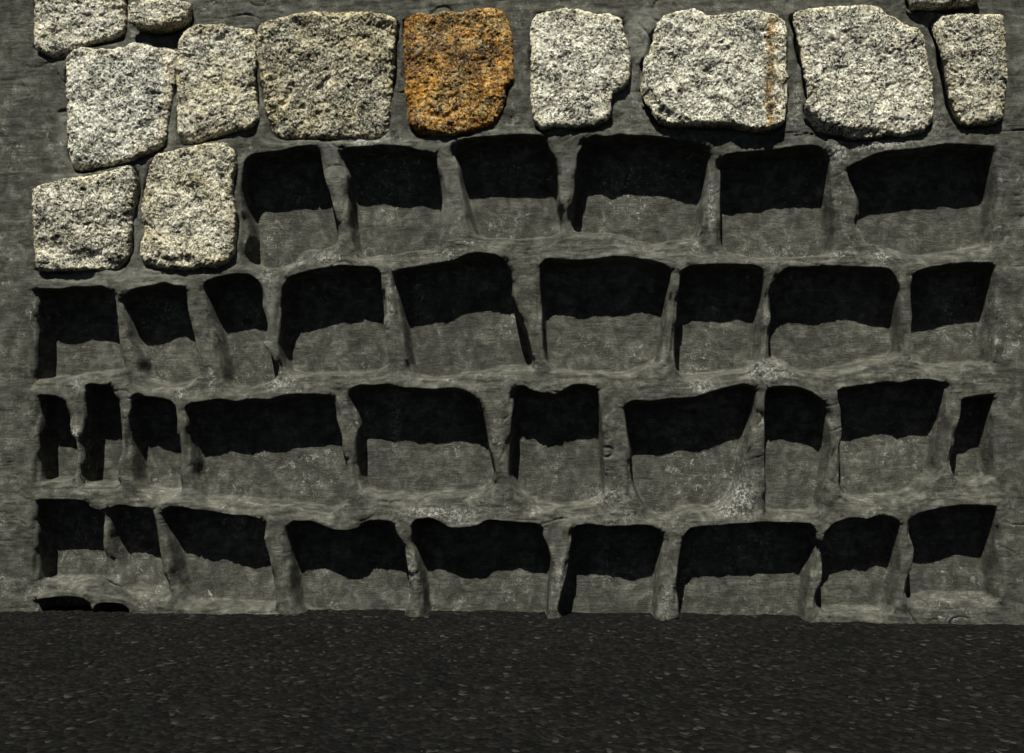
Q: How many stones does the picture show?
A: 13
